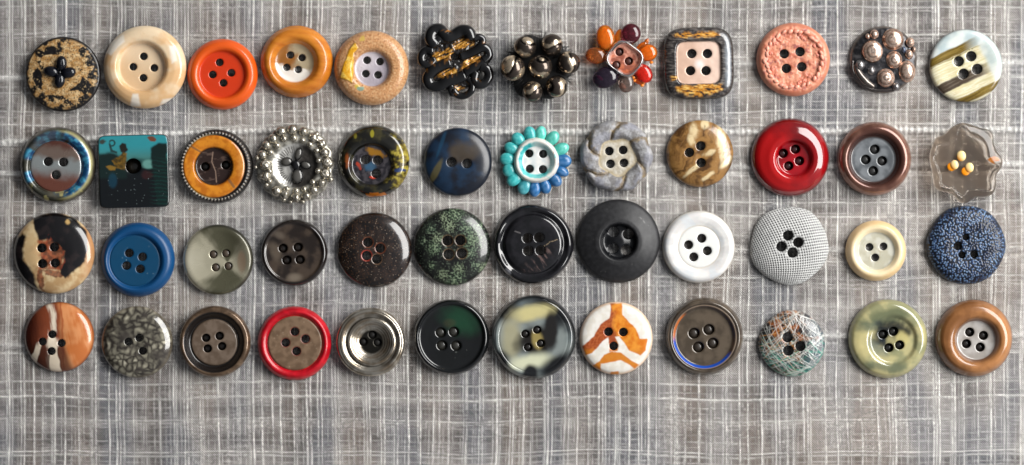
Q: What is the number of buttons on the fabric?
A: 48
